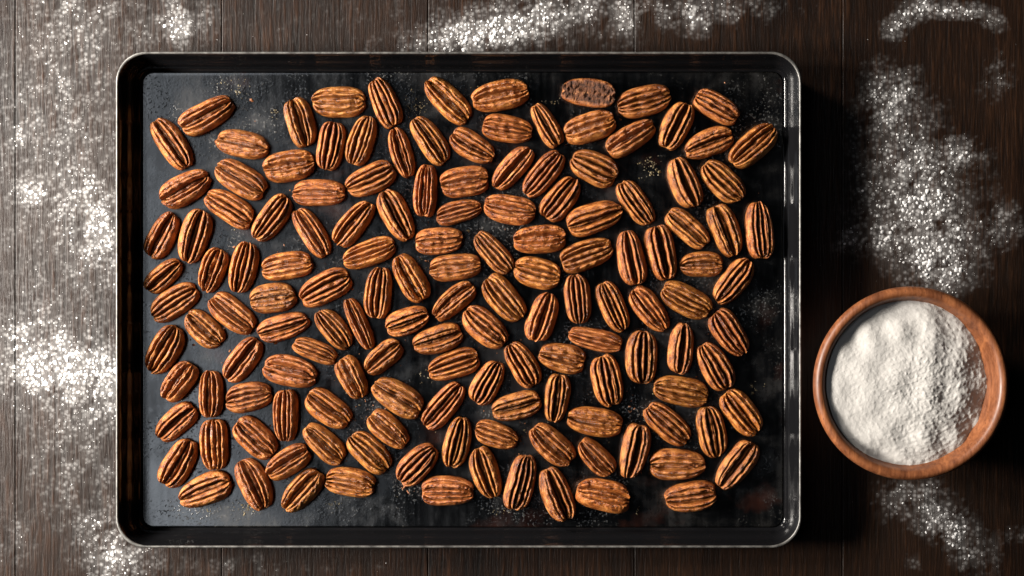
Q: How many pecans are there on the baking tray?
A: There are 141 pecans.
